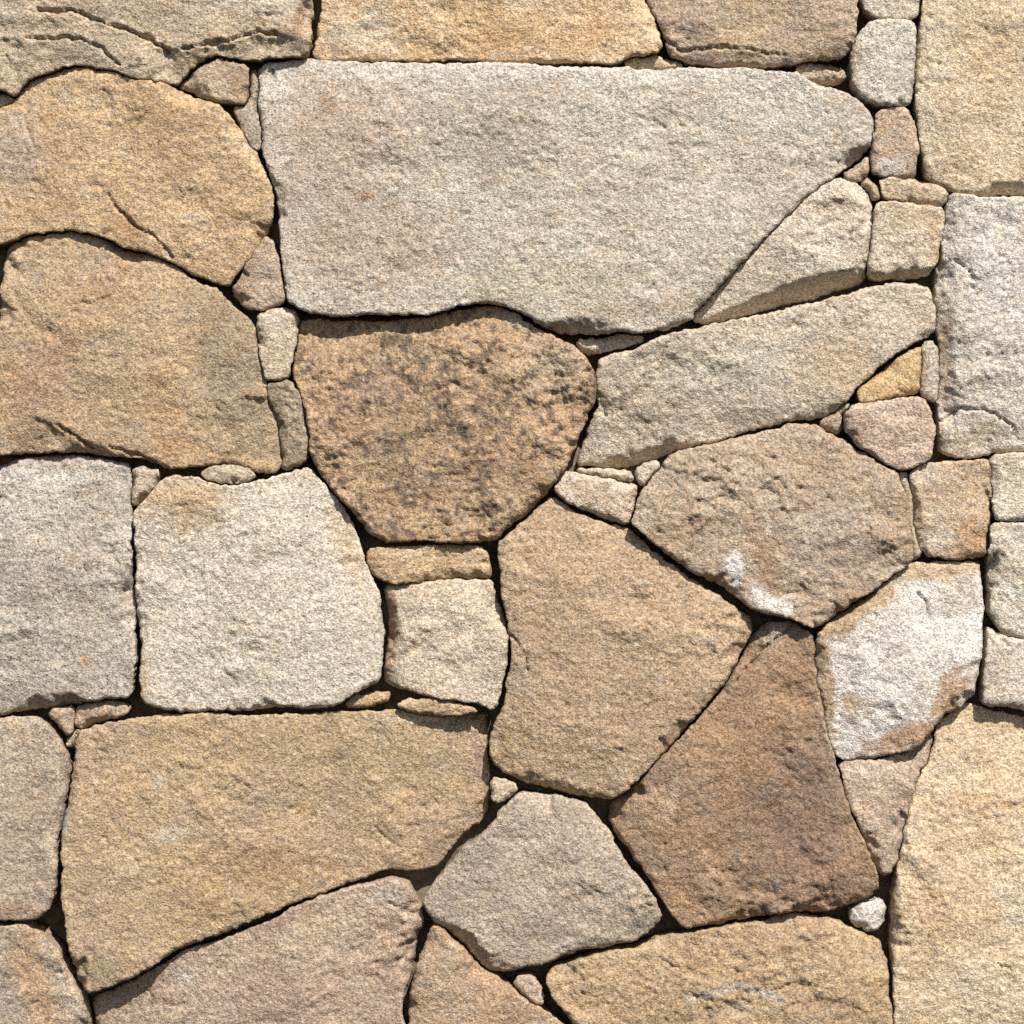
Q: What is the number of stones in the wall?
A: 66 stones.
